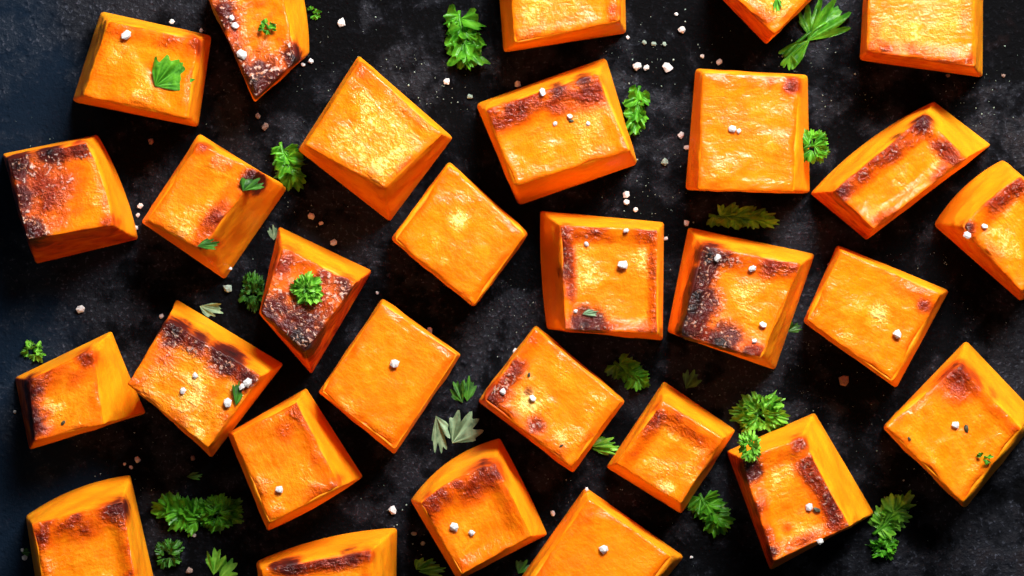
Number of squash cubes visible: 29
